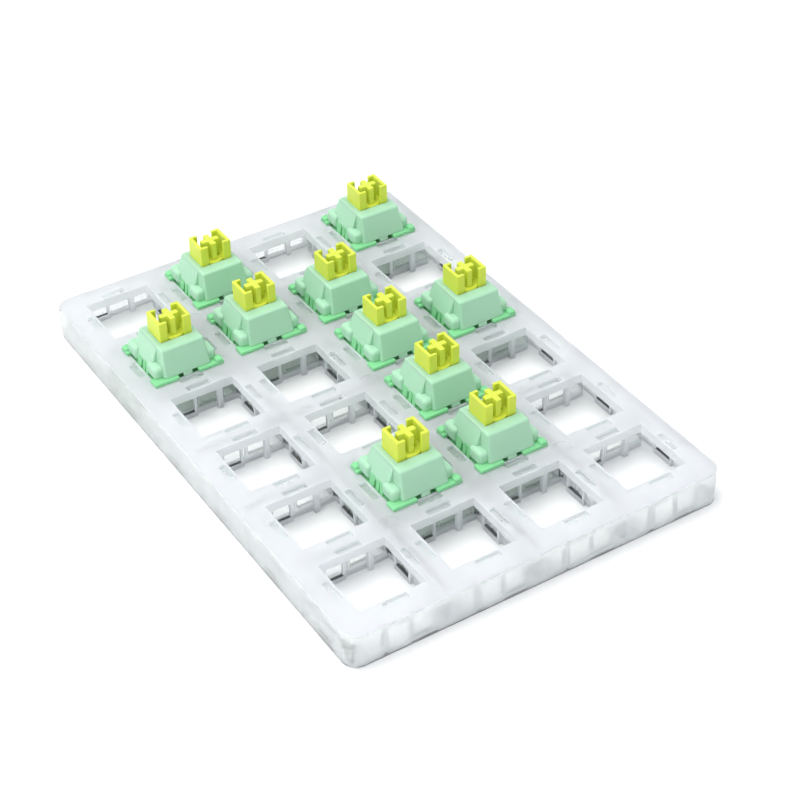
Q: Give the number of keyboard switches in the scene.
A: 10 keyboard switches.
